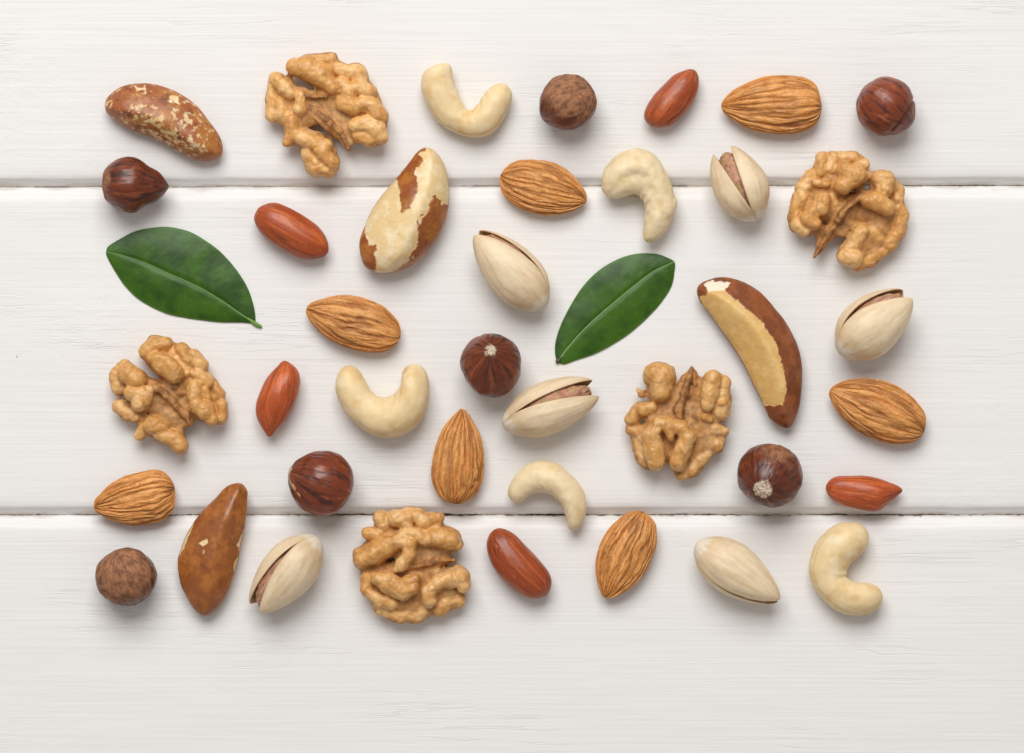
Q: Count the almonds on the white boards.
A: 7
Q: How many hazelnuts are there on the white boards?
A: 7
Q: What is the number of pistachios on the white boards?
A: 6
